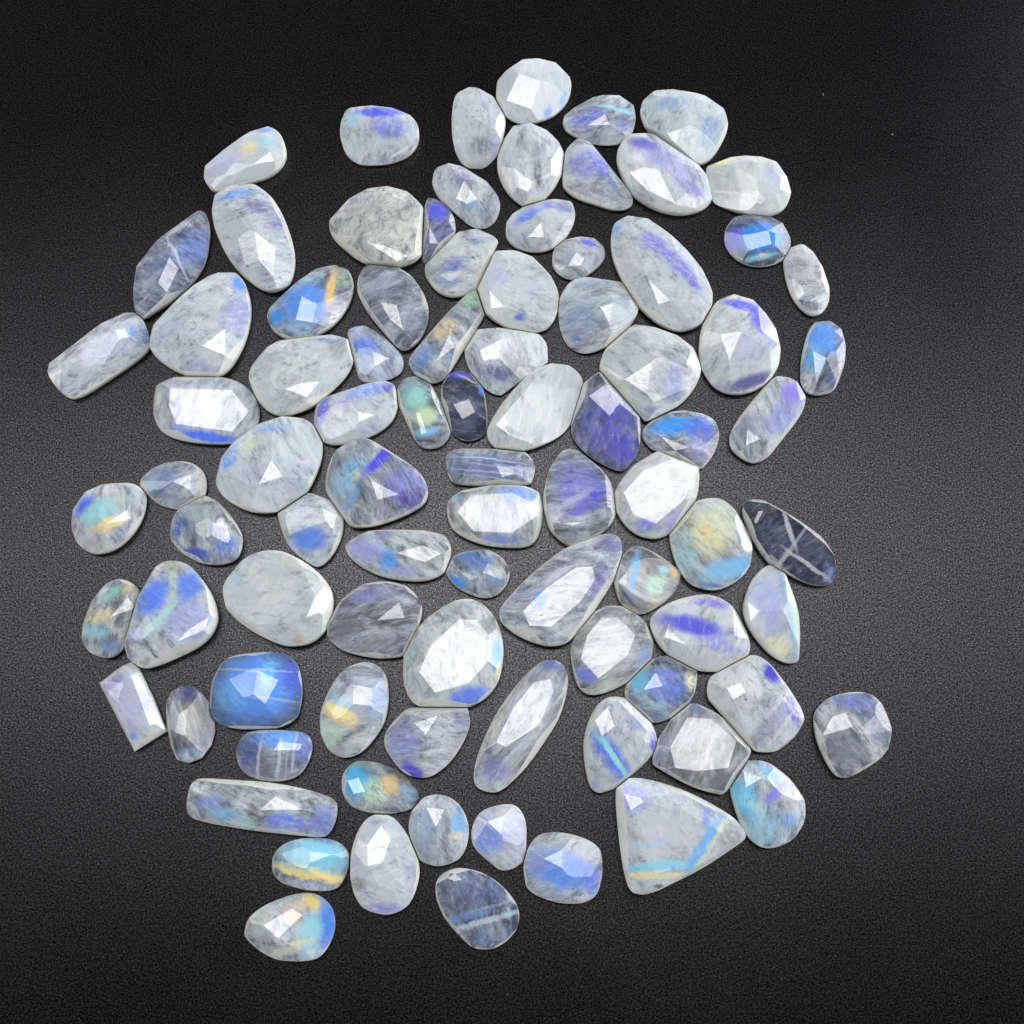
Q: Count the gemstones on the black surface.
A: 89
